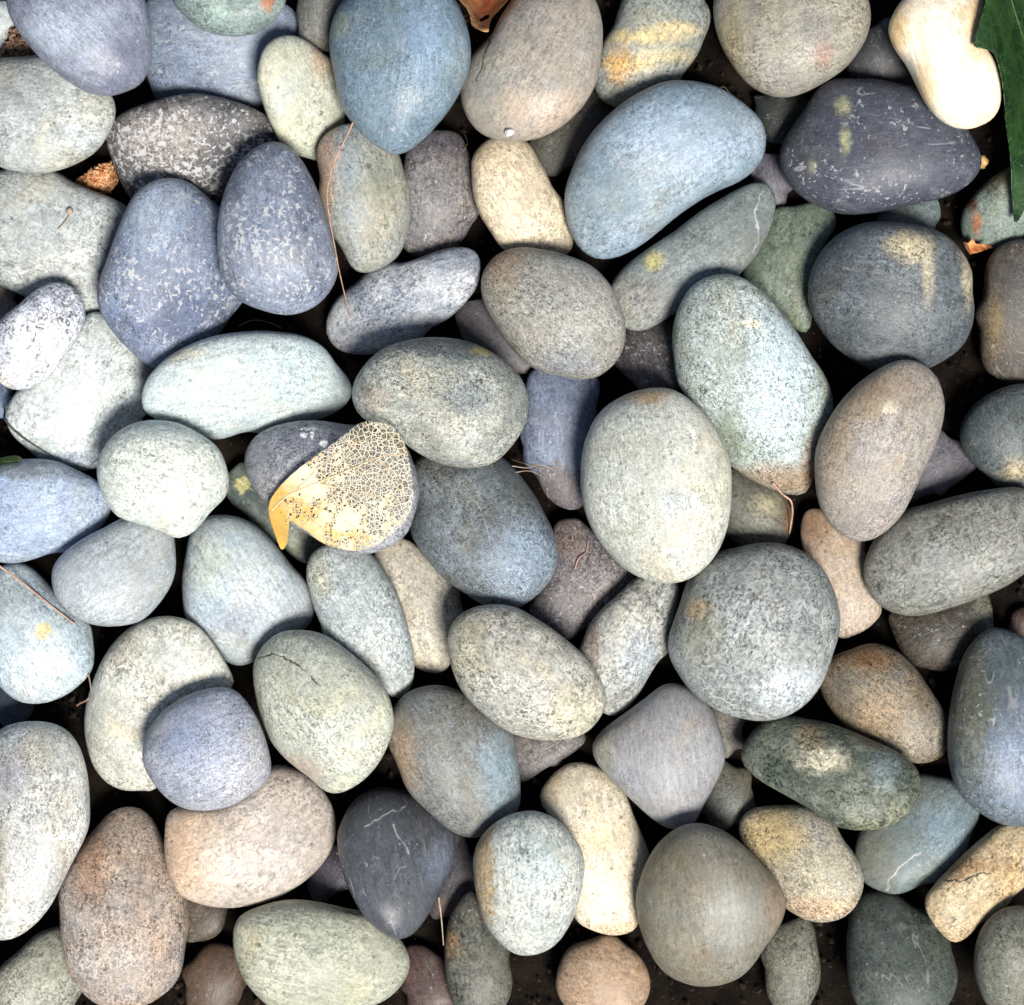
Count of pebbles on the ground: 100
